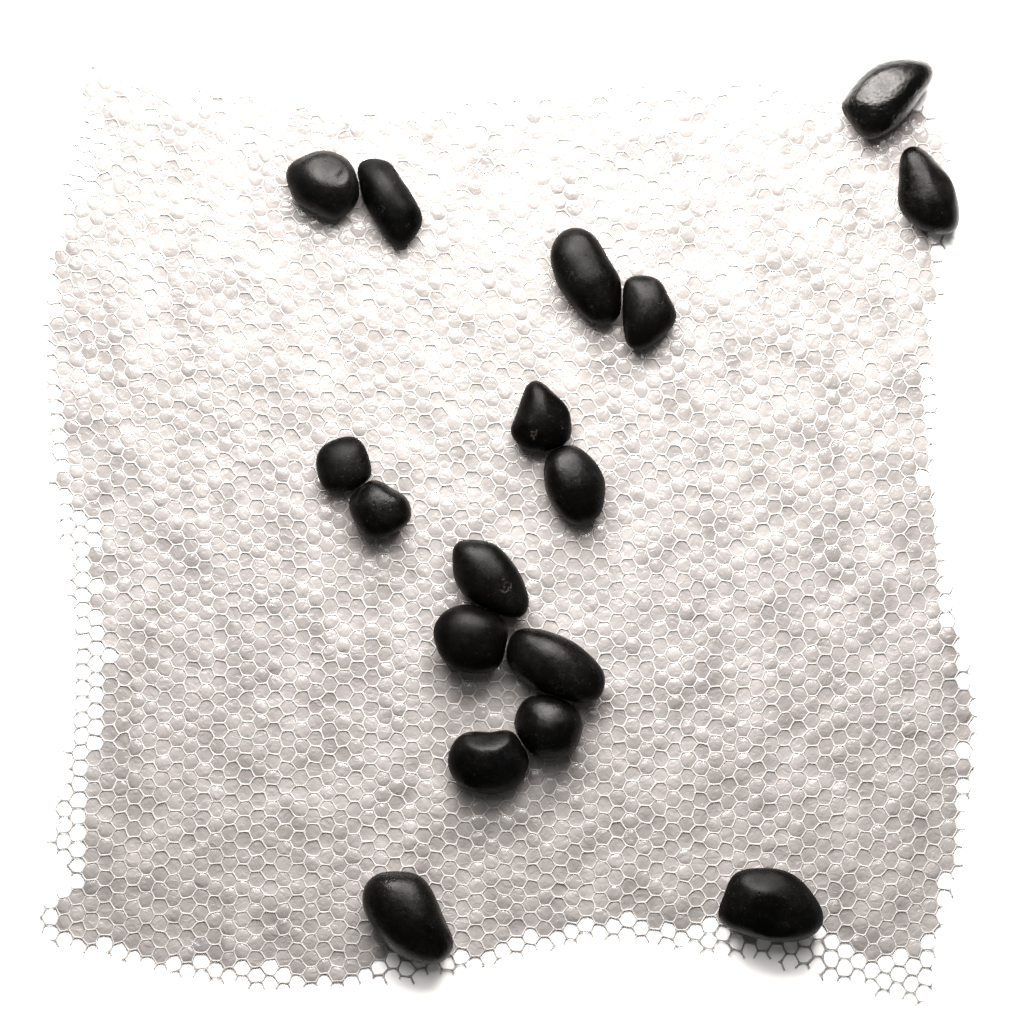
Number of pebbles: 17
